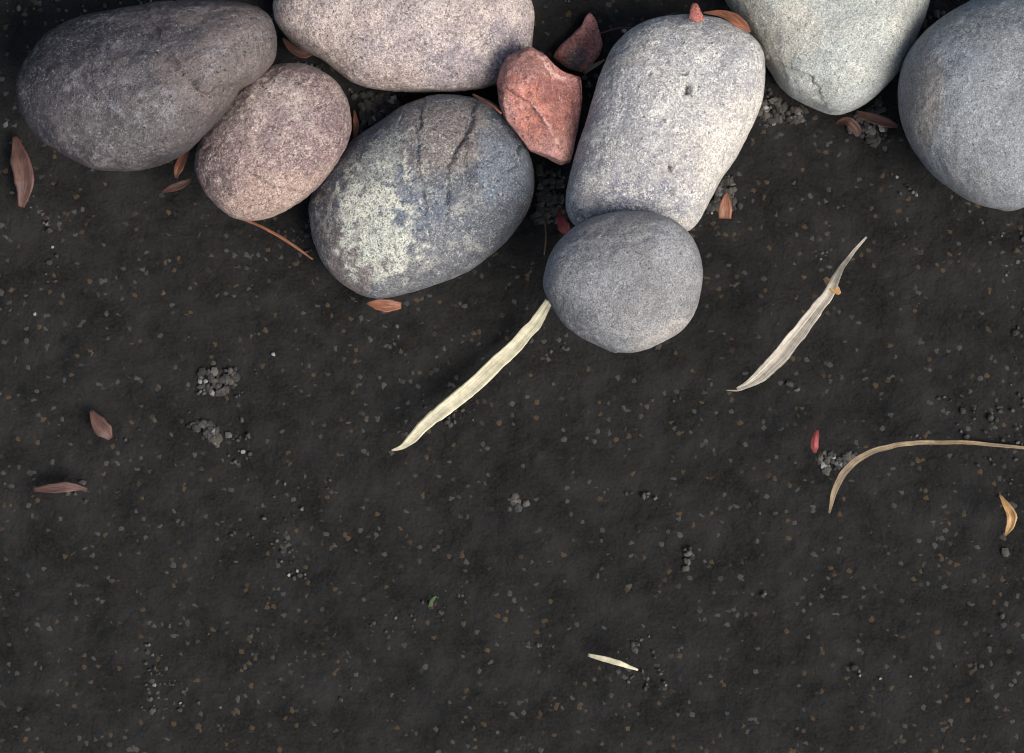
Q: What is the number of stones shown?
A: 11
